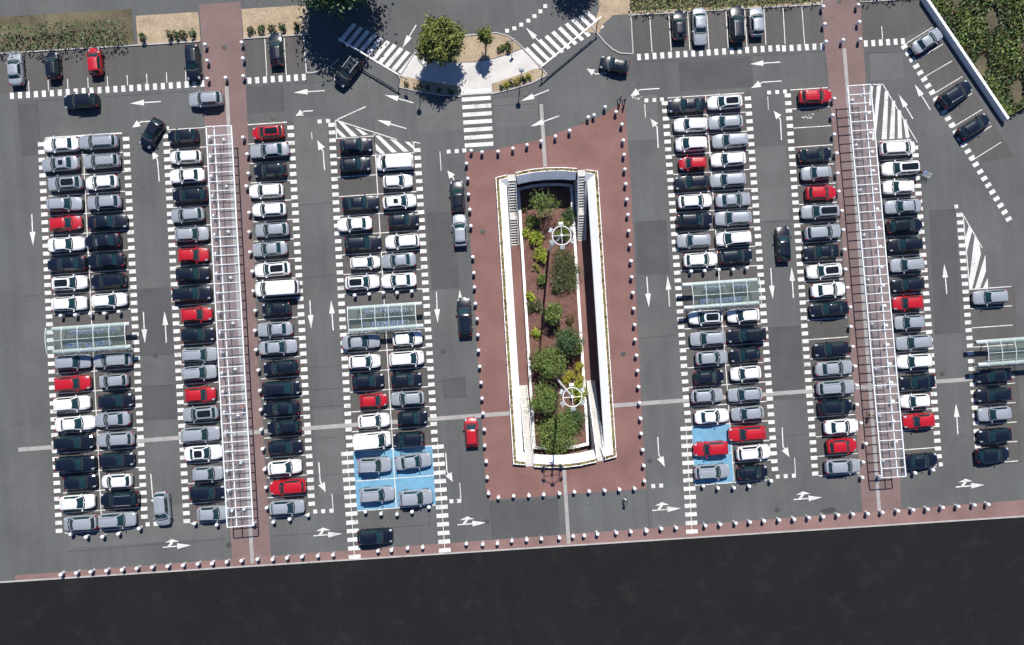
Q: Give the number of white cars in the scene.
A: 51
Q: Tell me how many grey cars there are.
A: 65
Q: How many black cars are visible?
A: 70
